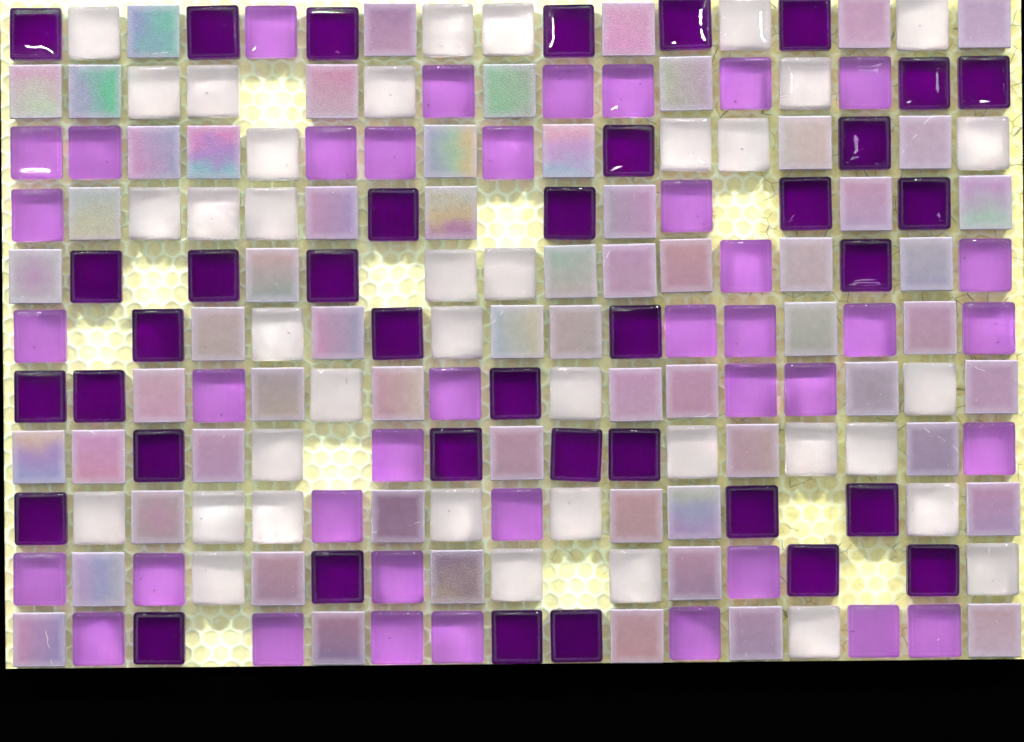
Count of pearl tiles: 62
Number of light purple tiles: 39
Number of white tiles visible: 38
